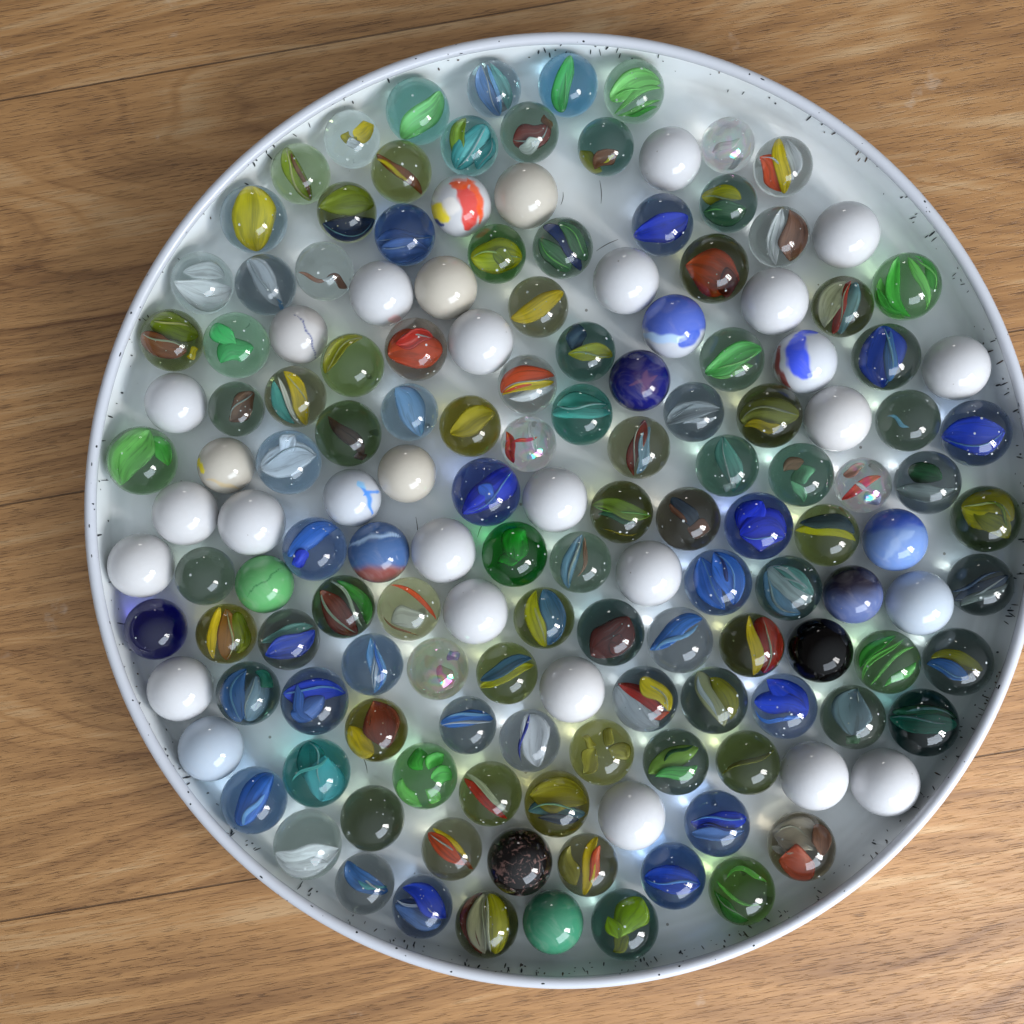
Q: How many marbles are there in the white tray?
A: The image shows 150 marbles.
